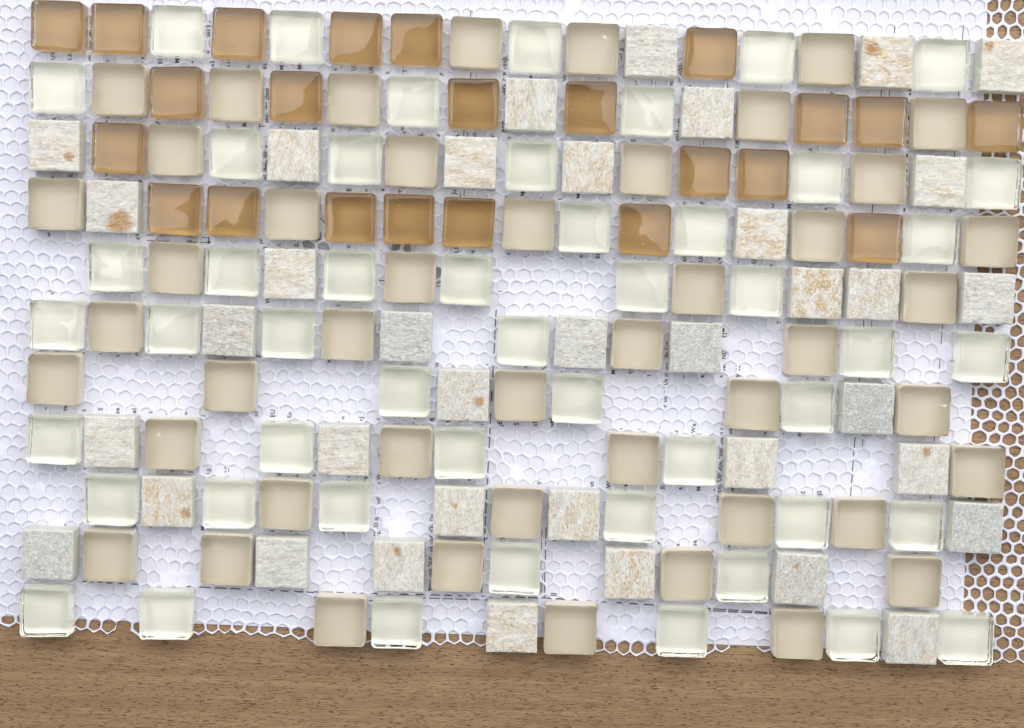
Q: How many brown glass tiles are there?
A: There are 23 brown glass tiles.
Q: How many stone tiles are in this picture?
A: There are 37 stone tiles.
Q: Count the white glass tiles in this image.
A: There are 49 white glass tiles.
